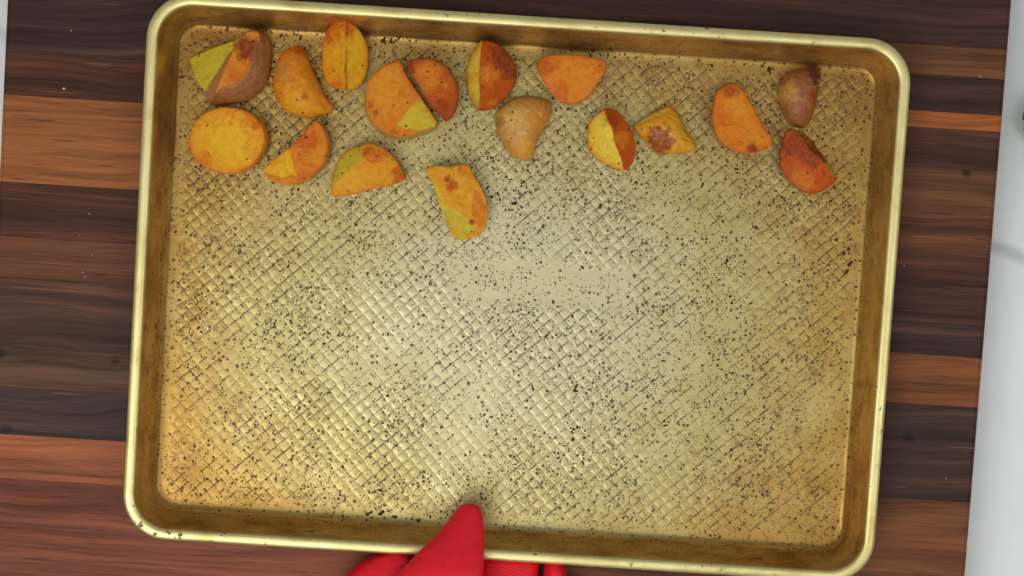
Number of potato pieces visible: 17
